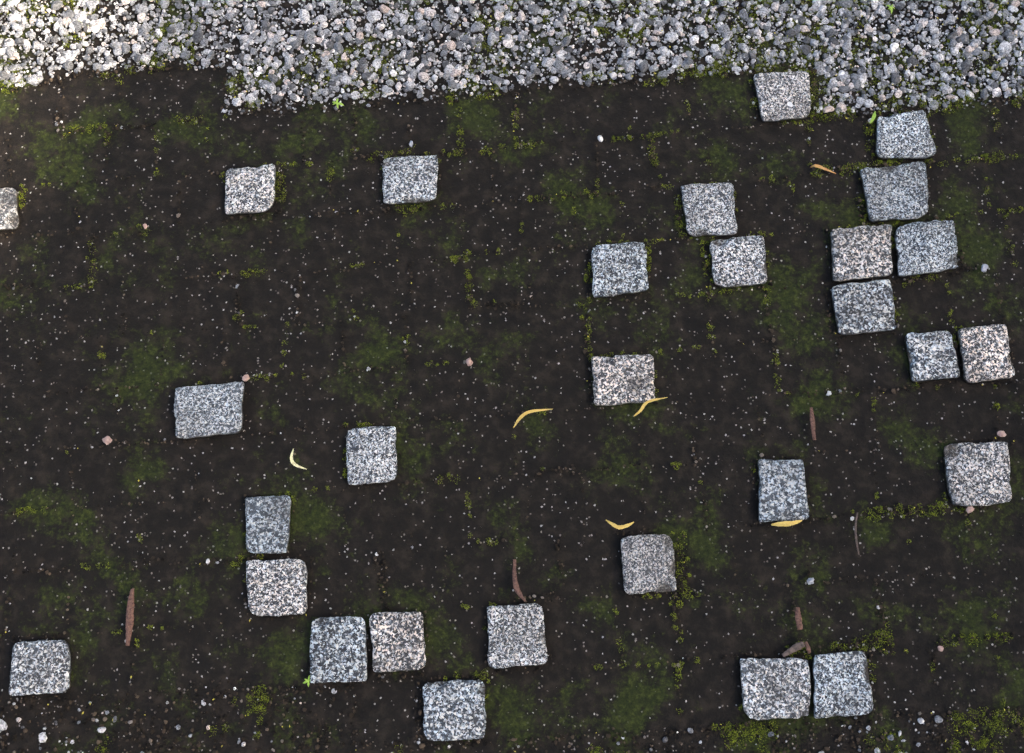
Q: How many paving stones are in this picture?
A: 29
